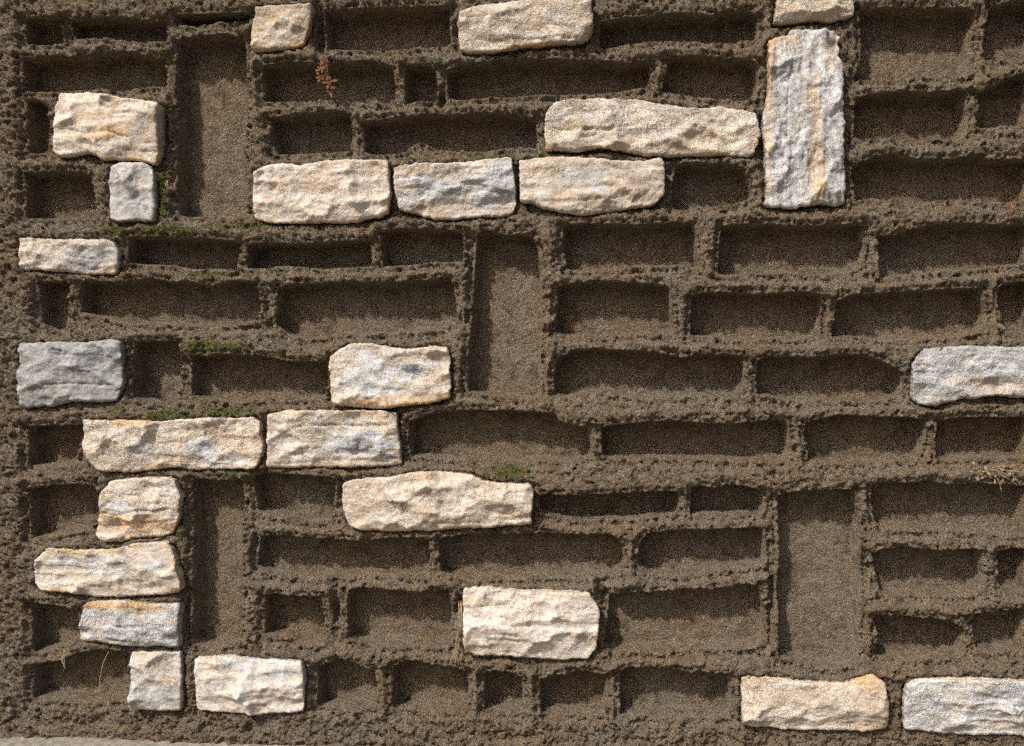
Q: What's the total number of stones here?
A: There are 25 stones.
